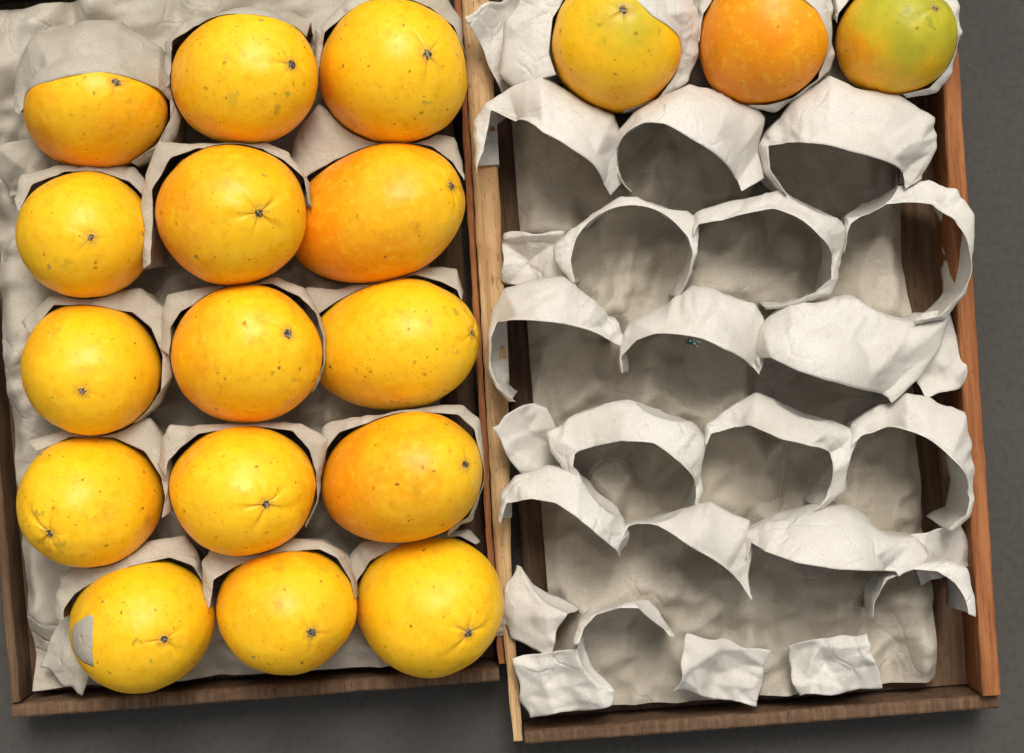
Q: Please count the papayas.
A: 18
